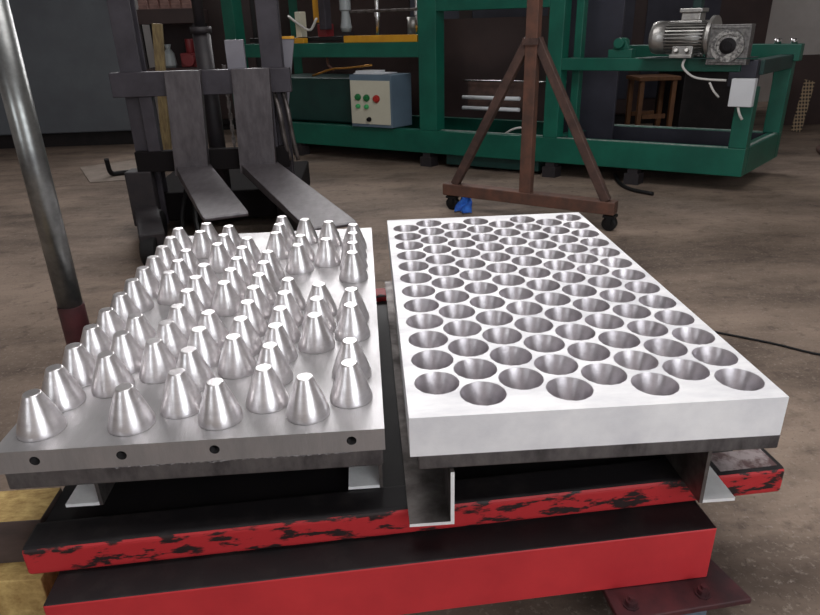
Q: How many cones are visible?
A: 73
